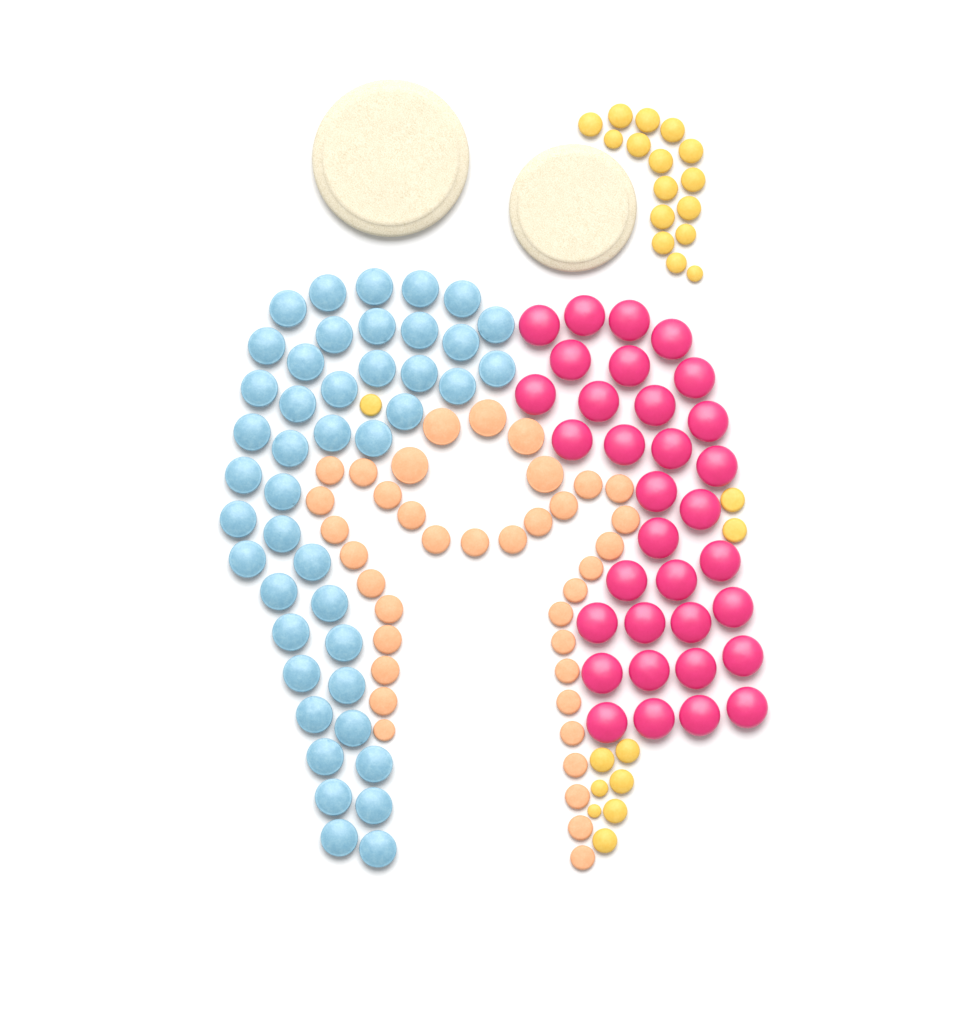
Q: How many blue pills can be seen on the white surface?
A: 44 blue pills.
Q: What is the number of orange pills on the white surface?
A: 38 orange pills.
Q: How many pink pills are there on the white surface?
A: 33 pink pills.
